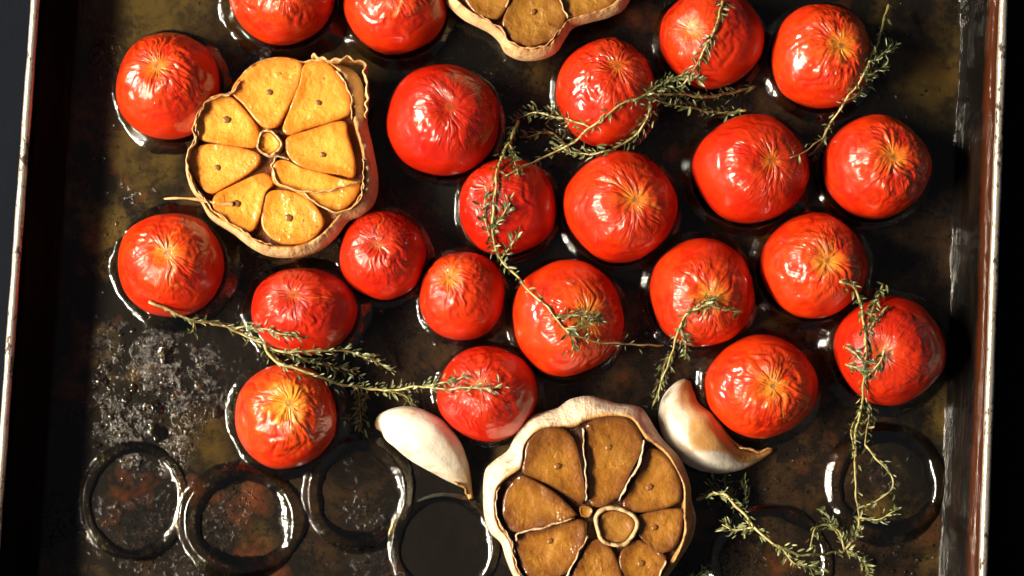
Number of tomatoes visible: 22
